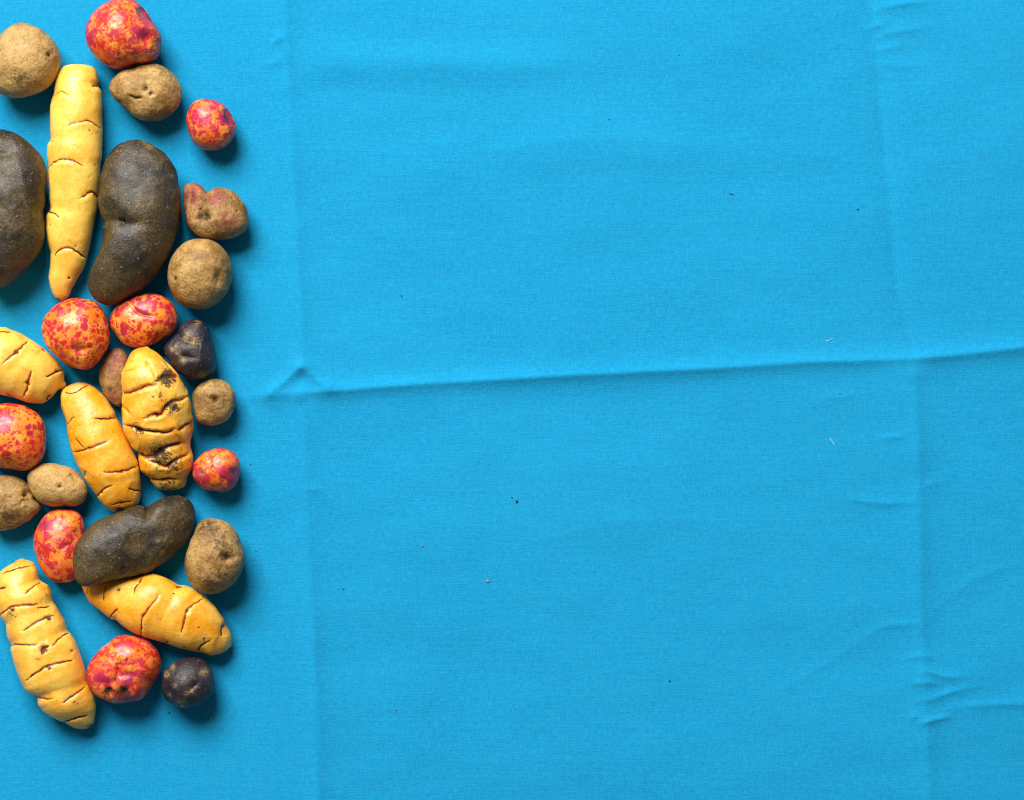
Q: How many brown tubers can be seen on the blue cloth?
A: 9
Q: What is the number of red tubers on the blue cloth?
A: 8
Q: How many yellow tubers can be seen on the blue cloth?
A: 6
